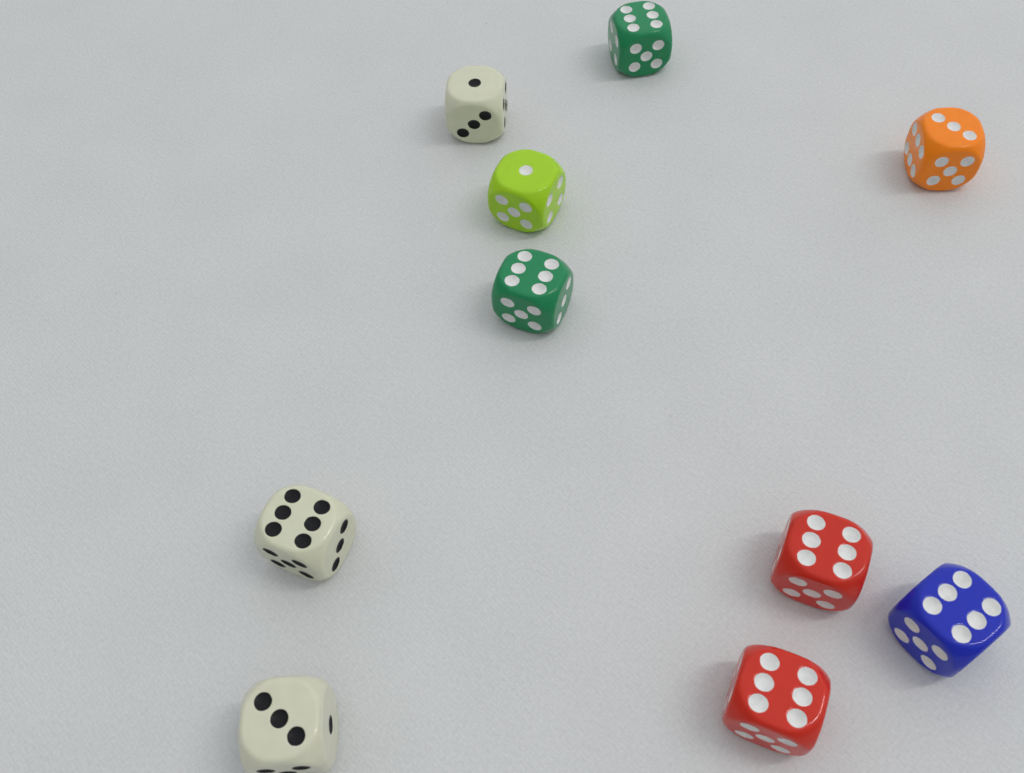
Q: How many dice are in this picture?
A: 10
